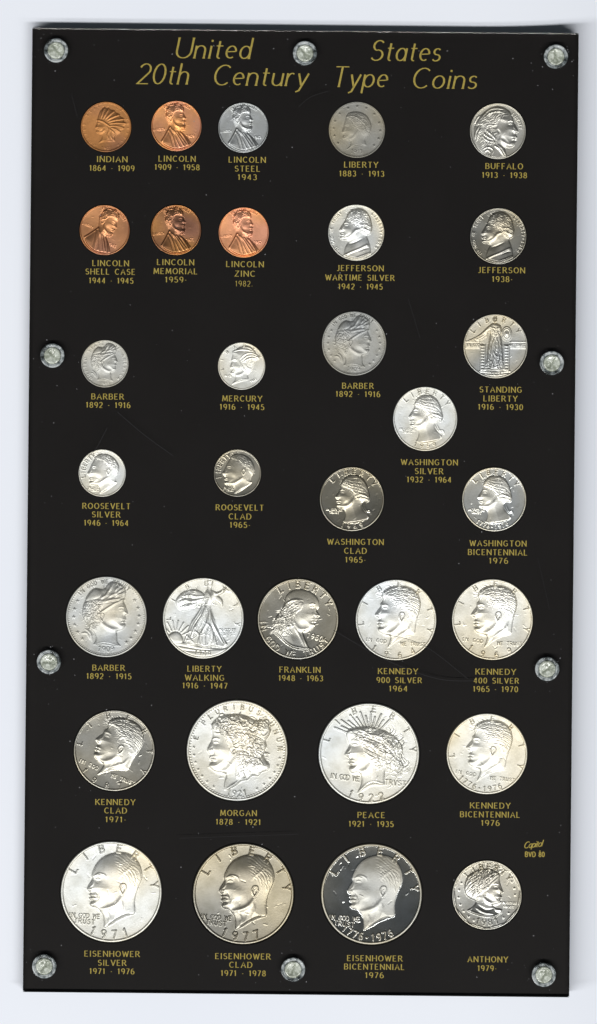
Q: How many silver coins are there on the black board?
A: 27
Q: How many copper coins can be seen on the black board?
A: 5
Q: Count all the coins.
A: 32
